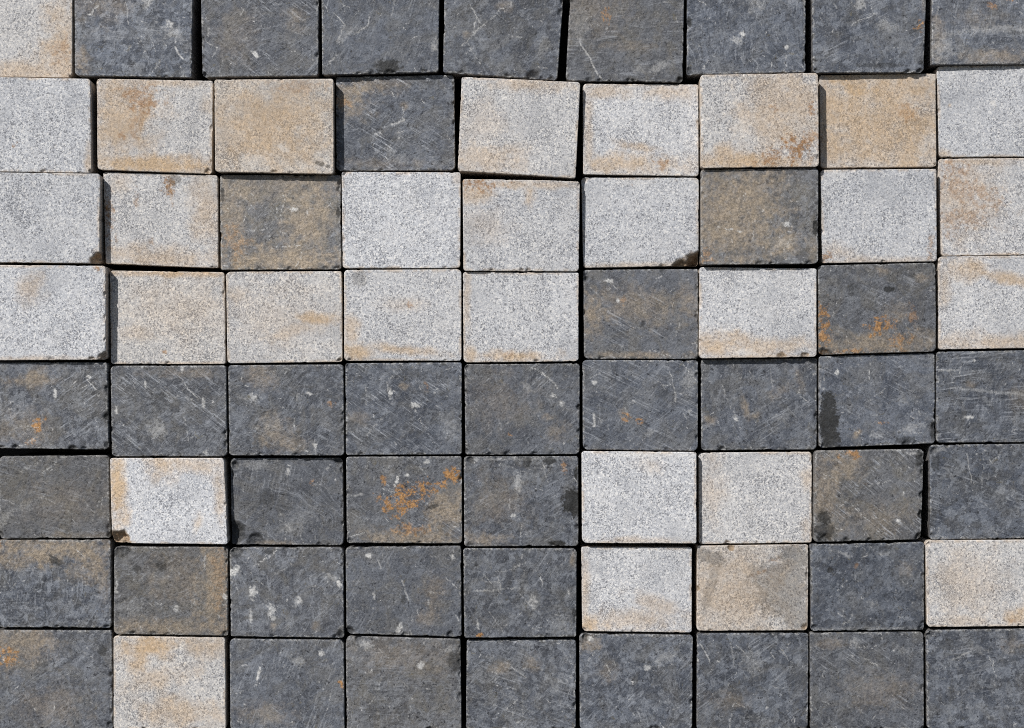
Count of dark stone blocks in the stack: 42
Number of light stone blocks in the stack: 30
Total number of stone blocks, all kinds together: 72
